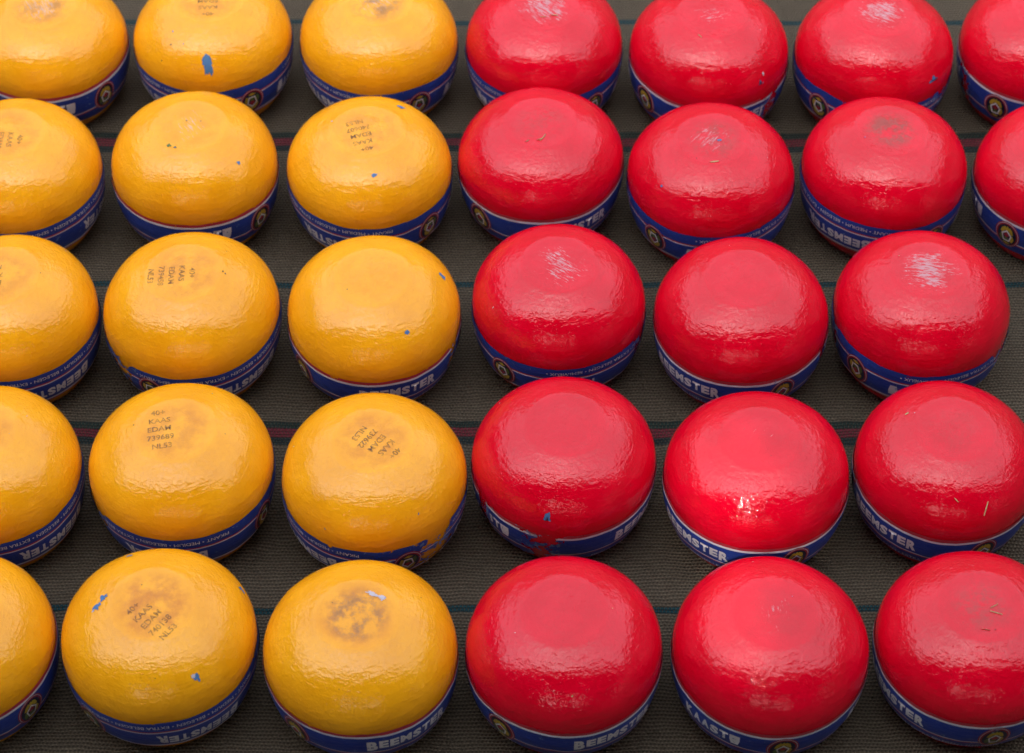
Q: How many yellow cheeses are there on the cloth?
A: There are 15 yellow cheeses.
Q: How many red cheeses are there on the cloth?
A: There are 17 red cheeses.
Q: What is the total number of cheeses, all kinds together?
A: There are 32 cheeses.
